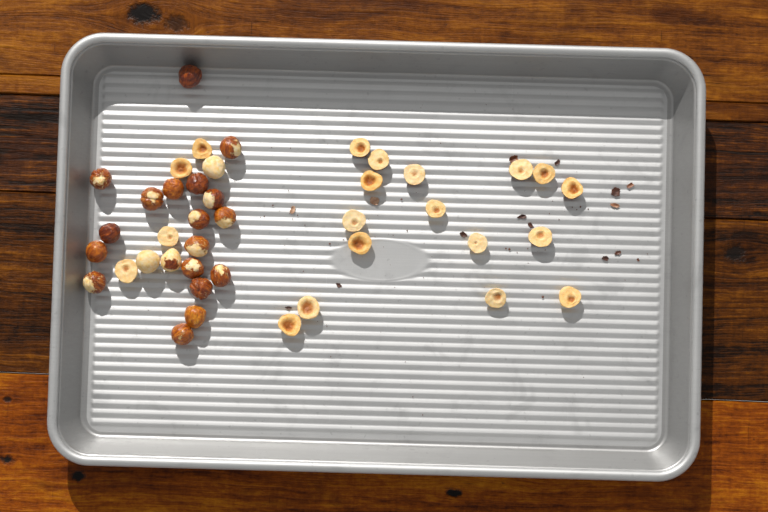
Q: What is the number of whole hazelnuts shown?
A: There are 21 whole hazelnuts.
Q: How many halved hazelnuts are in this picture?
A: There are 20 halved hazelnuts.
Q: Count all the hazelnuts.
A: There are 41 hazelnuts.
